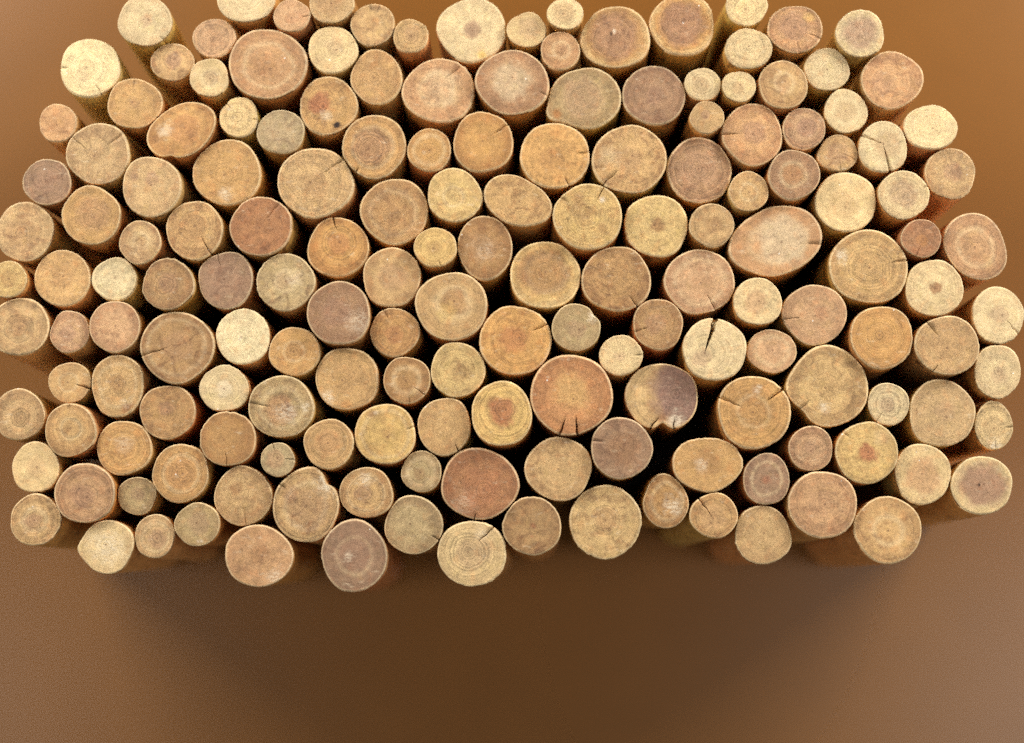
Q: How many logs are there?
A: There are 167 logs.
